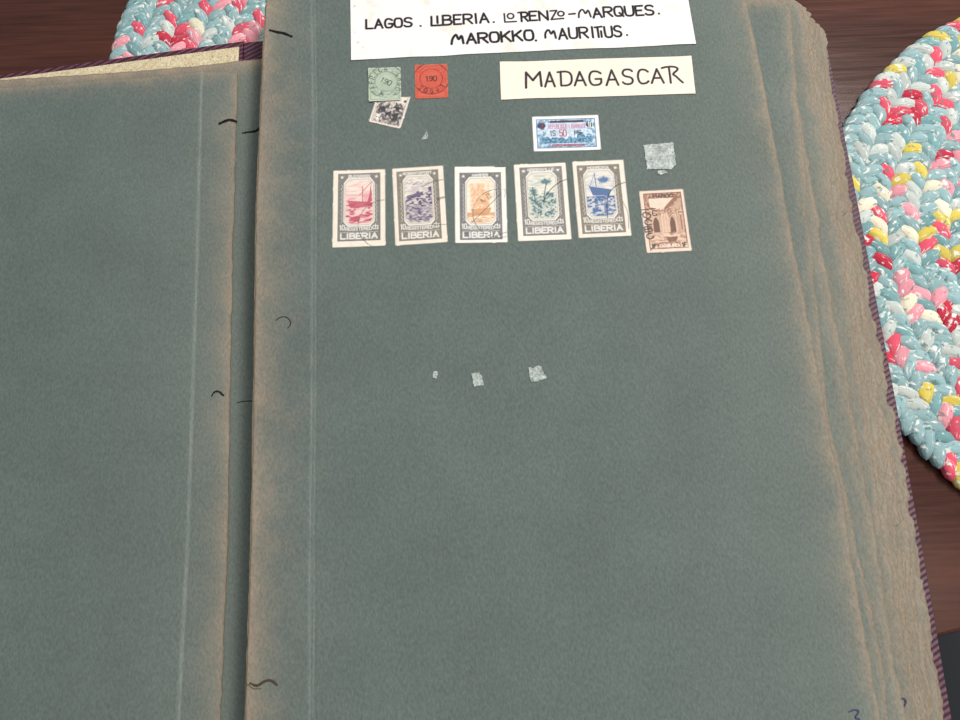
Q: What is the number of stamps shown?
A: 10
